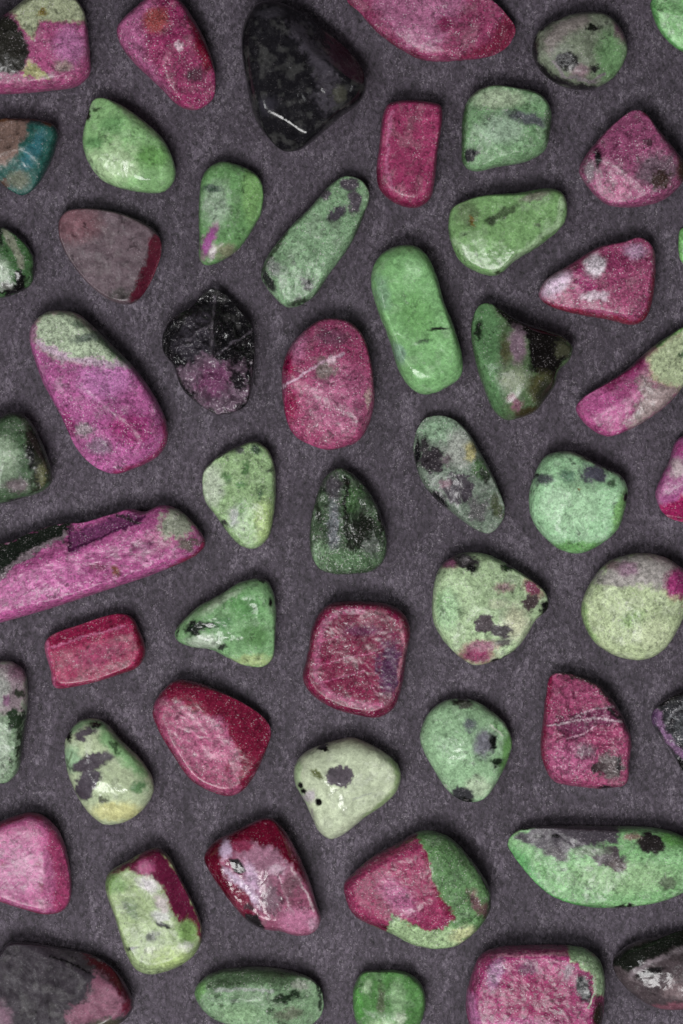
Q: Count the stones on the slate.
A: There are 53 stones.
